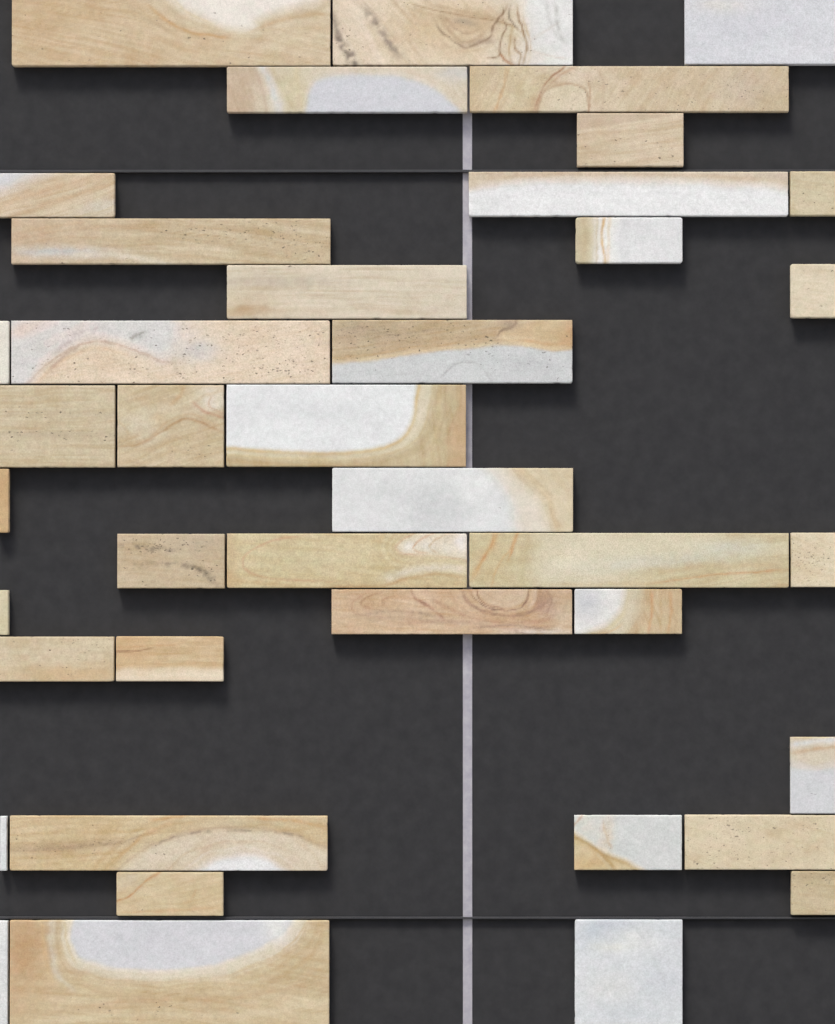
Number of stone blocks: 40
